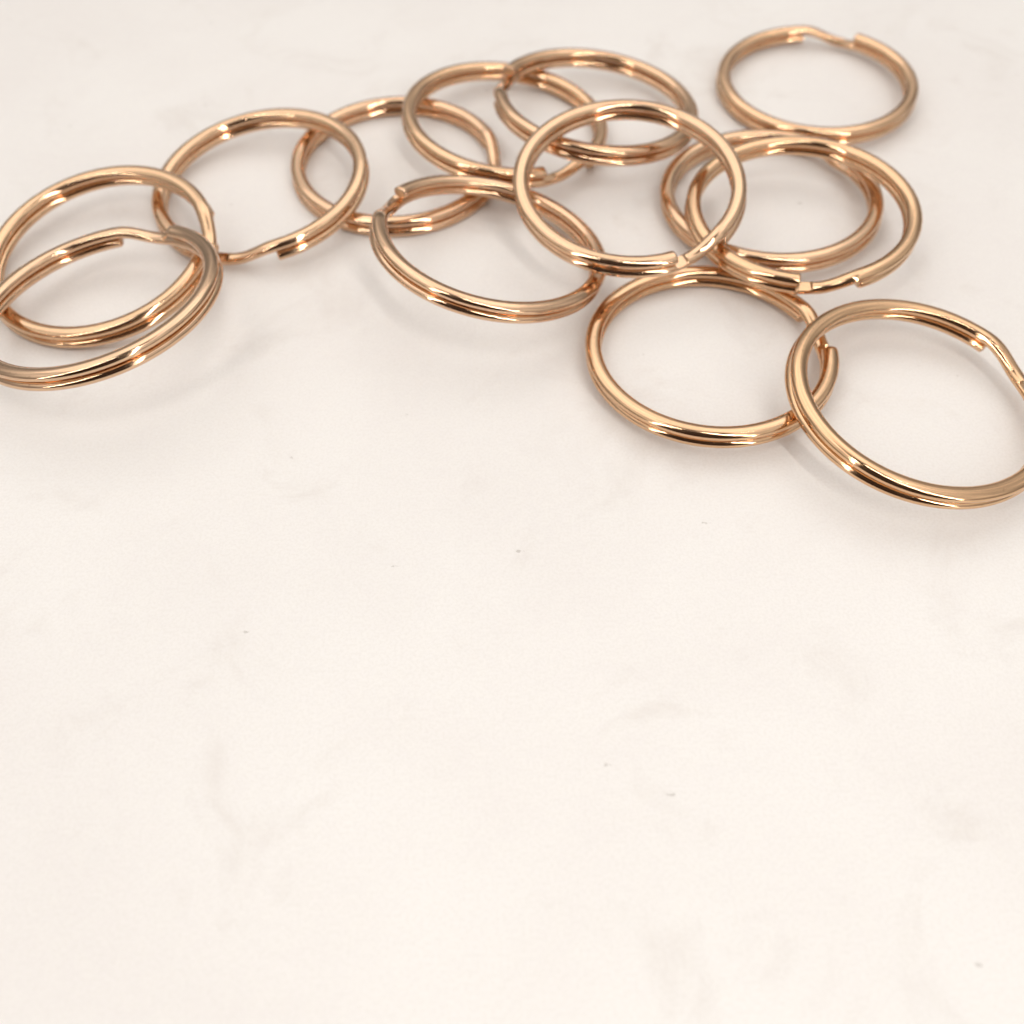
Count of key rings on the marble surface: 13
